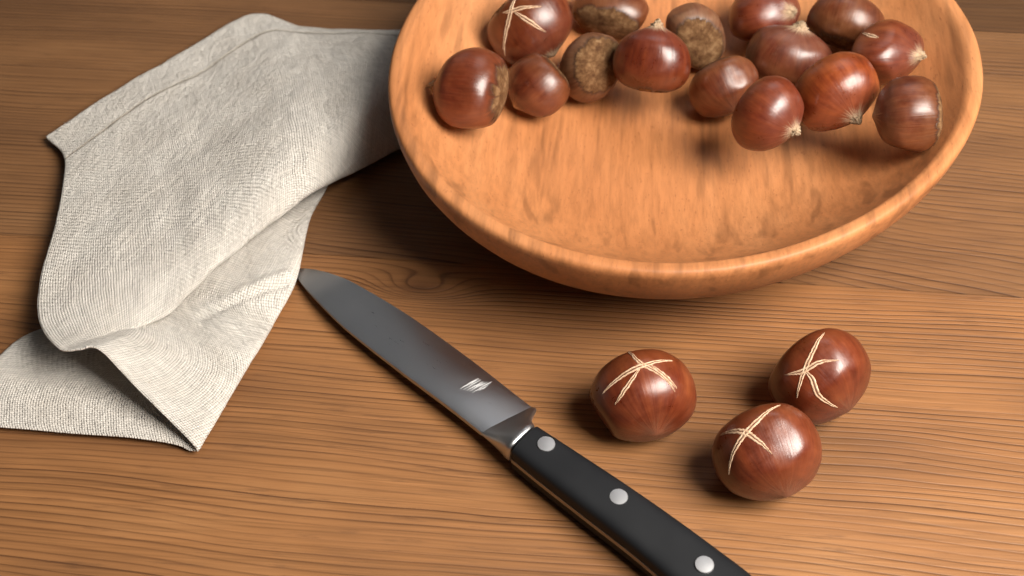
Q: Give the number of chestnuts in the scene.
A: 18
